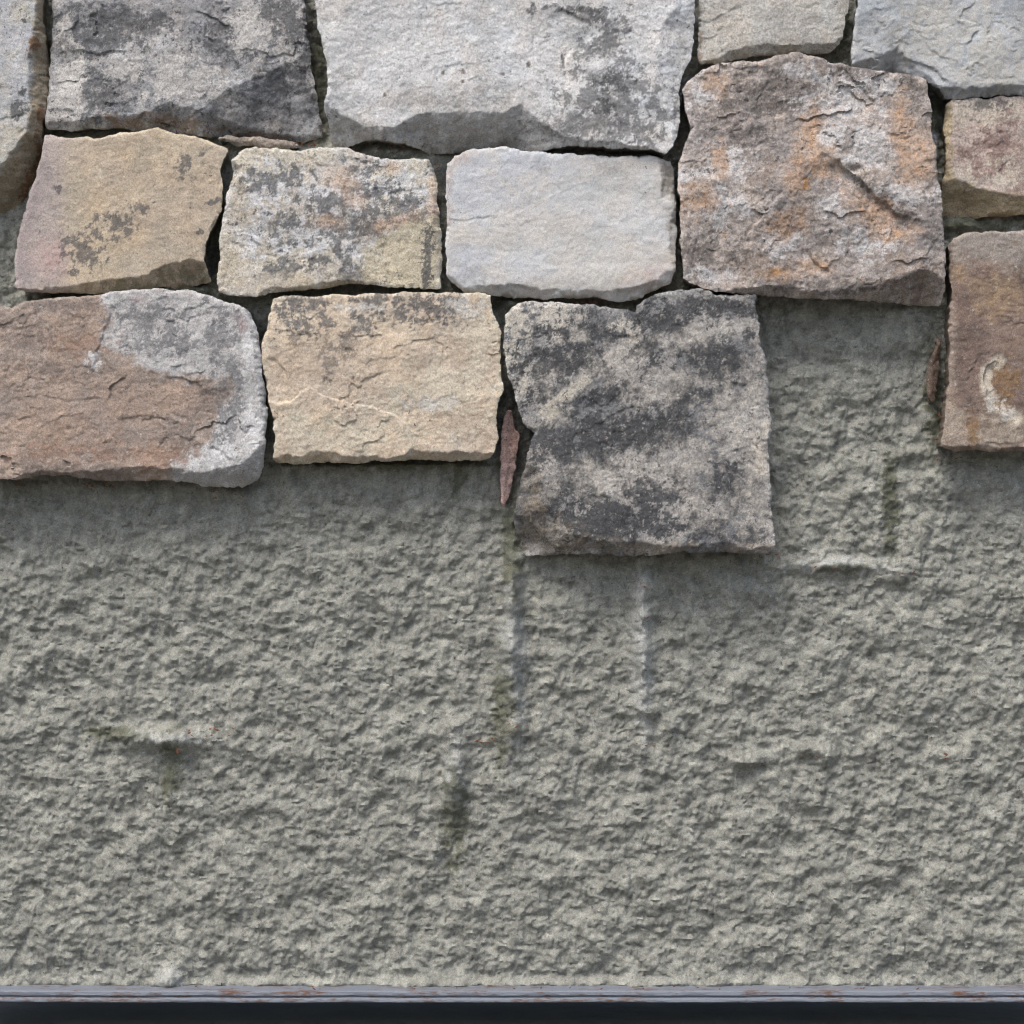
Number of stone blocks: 14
